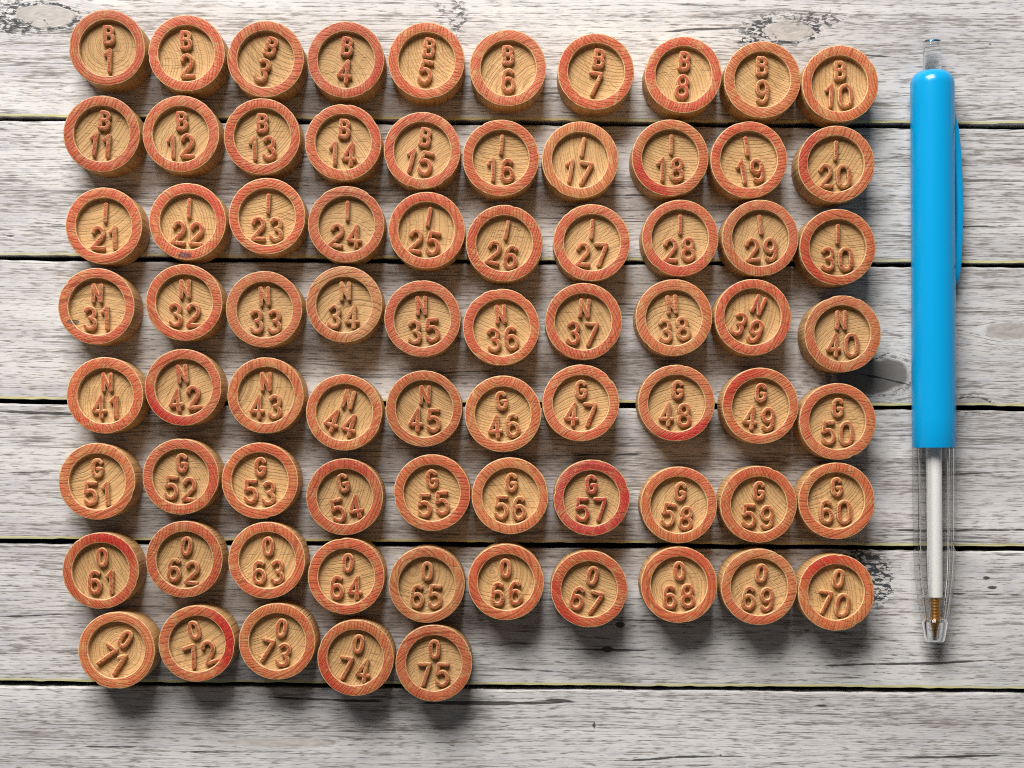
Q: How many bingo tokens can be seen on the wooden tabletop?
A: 75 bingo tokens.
